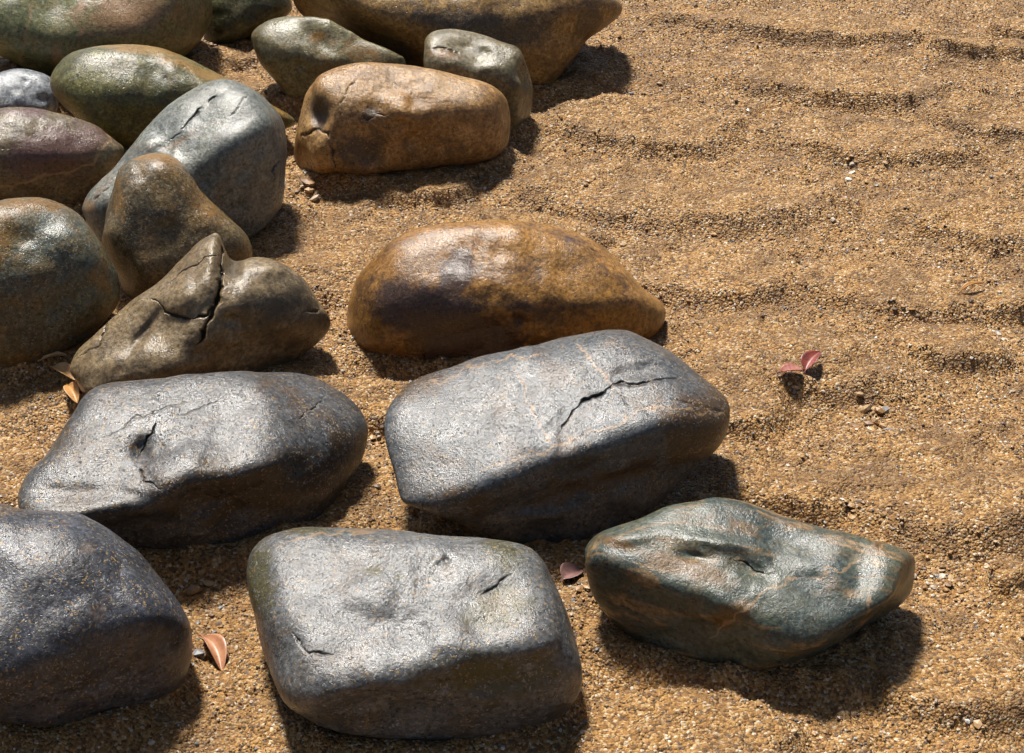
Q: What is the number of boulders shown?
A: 19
